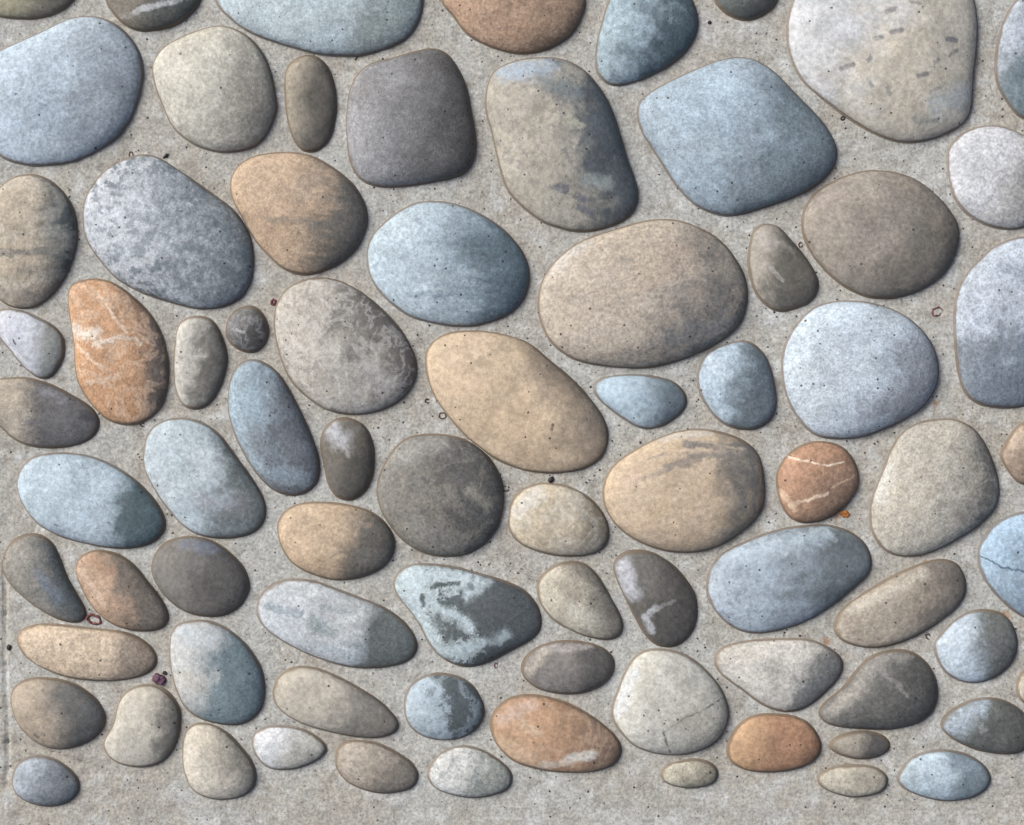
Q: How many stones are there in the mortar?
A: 78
